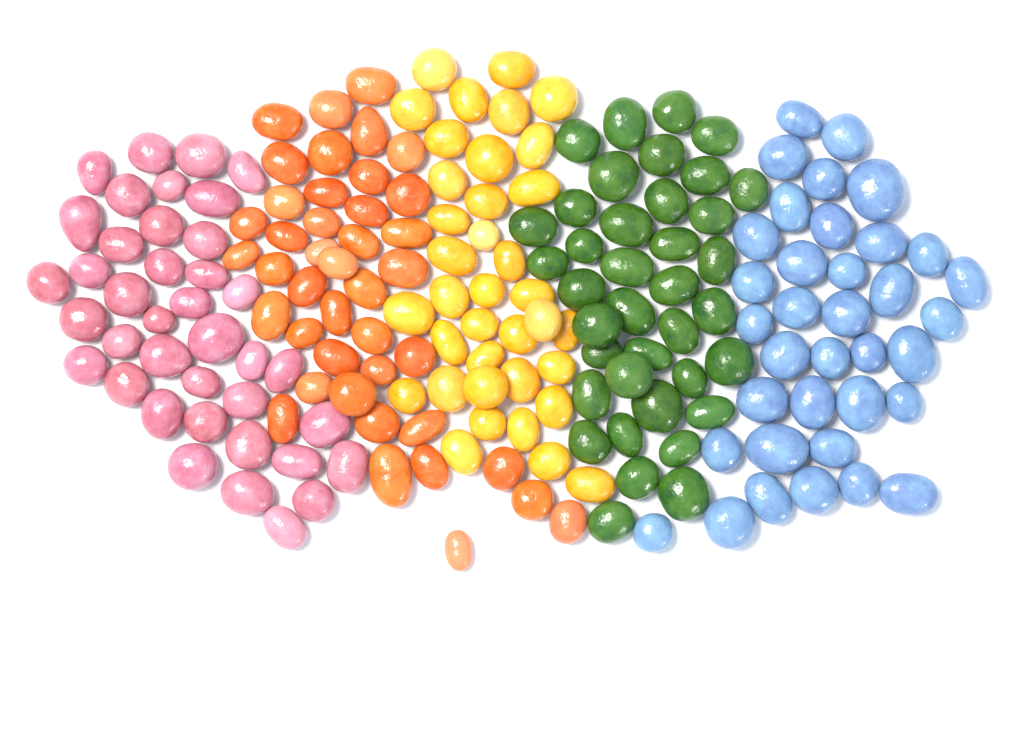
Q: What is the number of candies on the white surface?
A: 192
